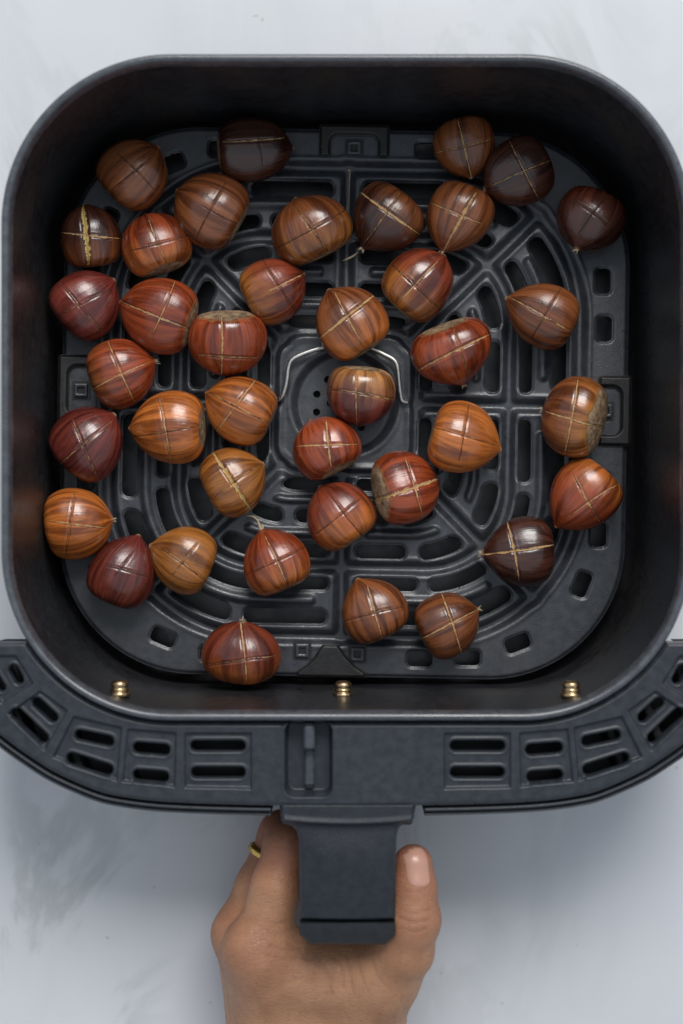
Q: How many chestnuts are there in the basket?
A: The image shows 39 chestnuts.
